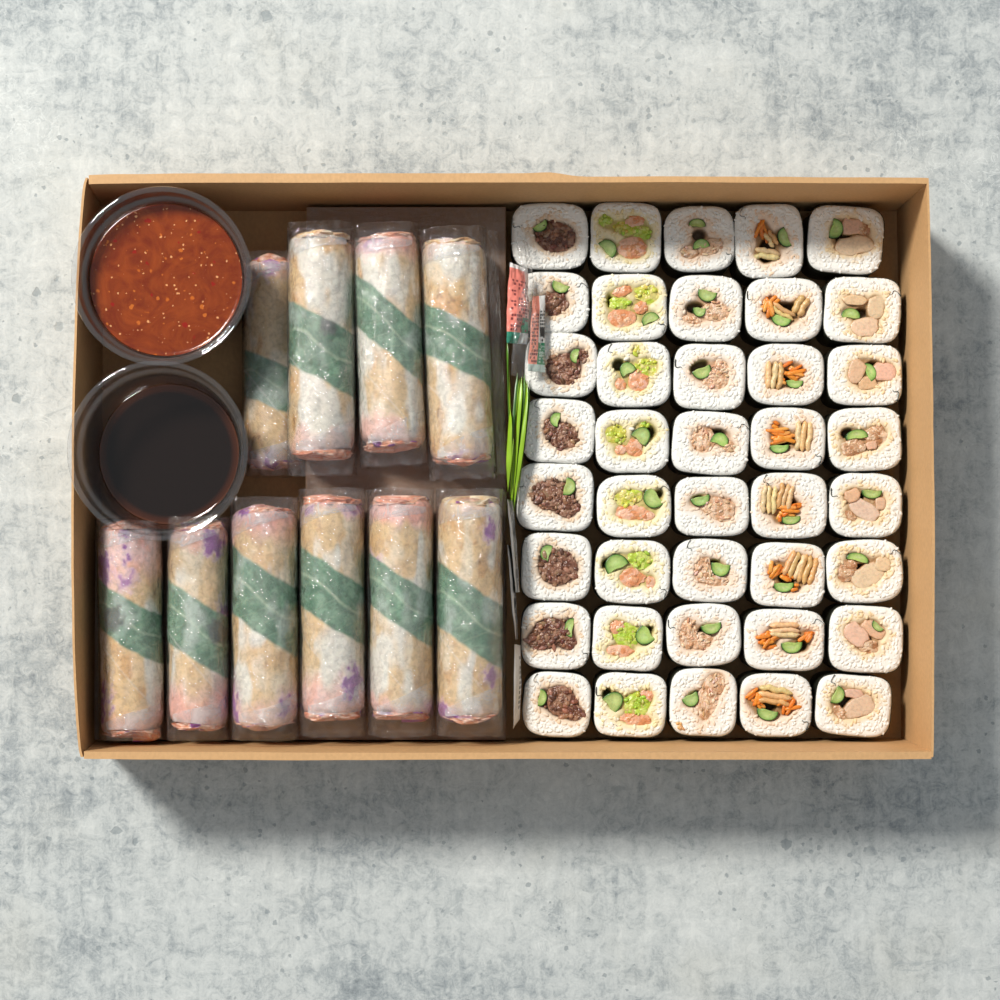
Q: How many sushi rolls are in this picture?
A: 40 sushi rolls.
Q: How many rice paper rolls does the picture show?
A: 10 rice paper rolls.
